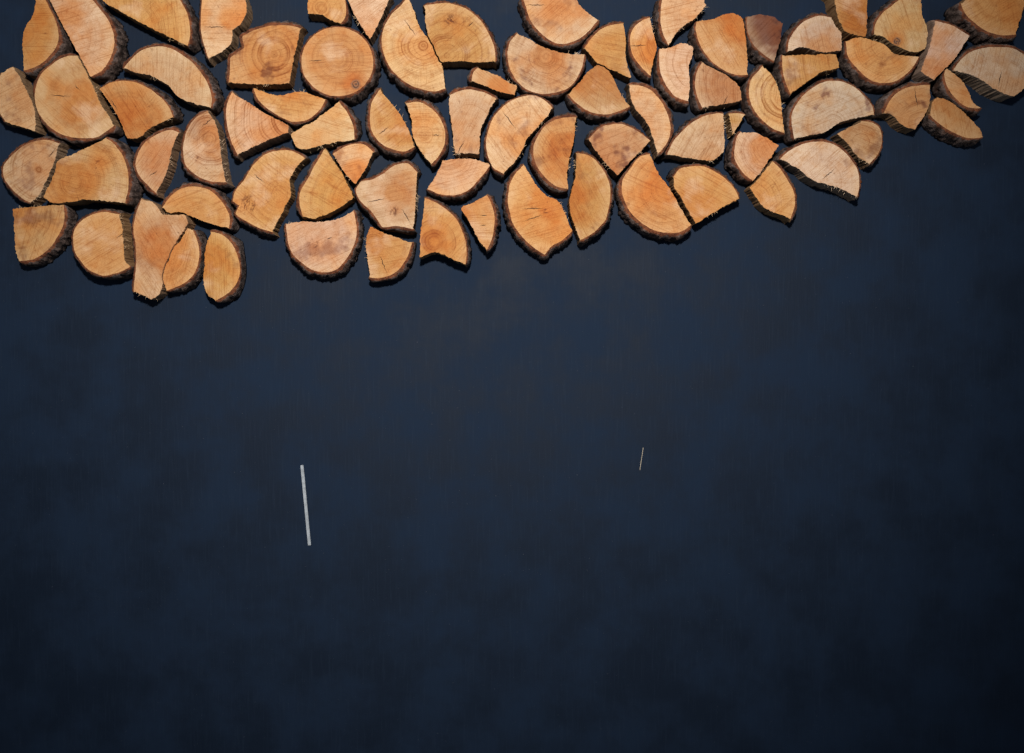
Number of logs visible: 77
